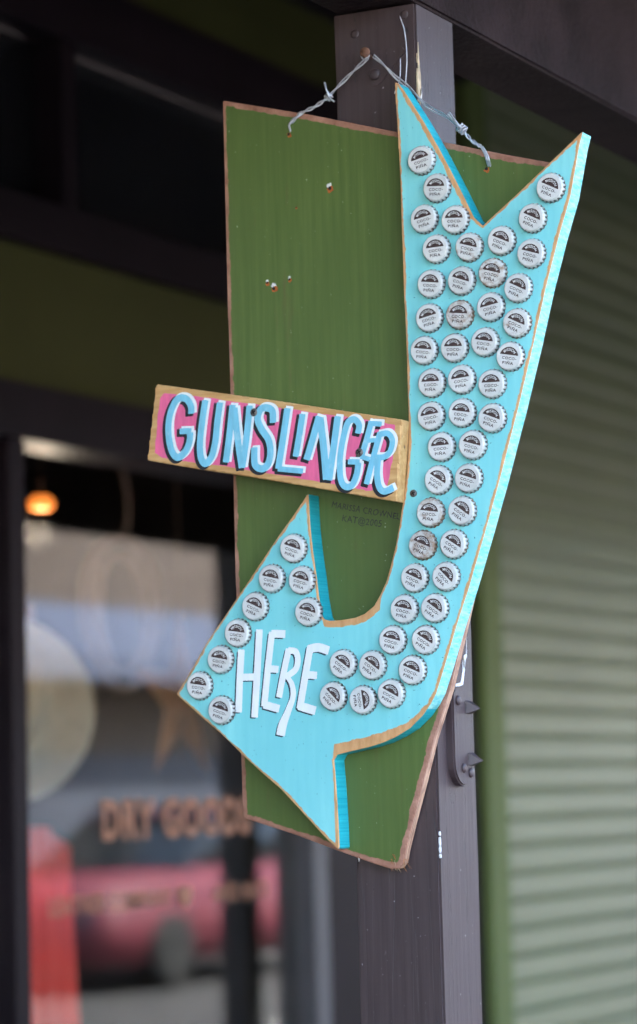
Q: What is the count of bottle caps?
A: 57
